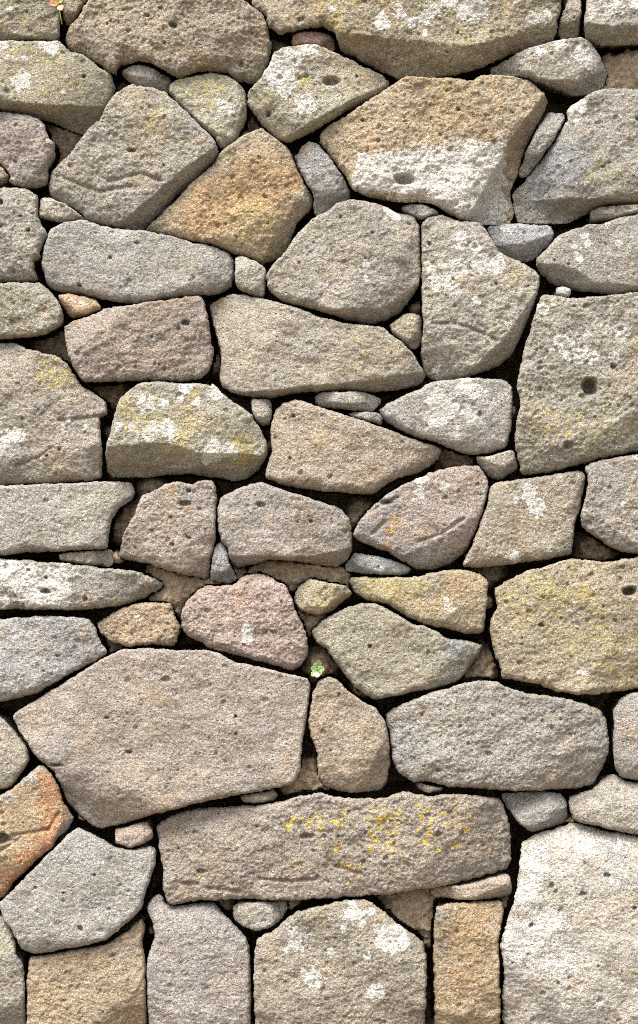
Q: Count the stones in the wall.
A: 83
